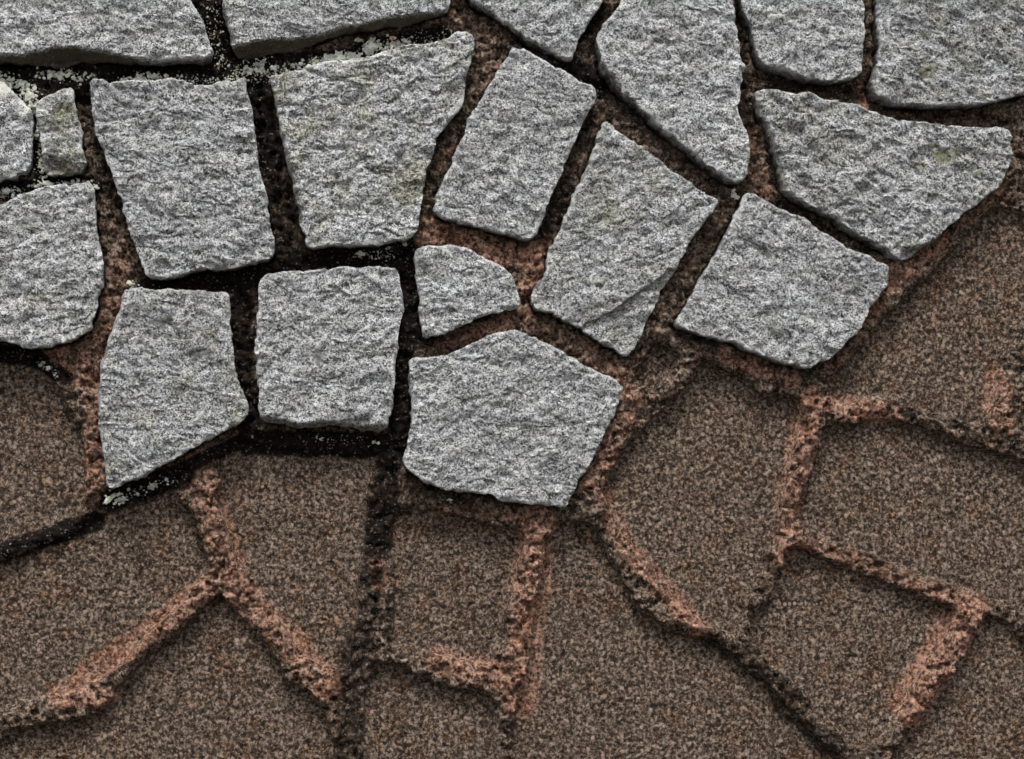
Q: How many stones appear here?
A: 19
